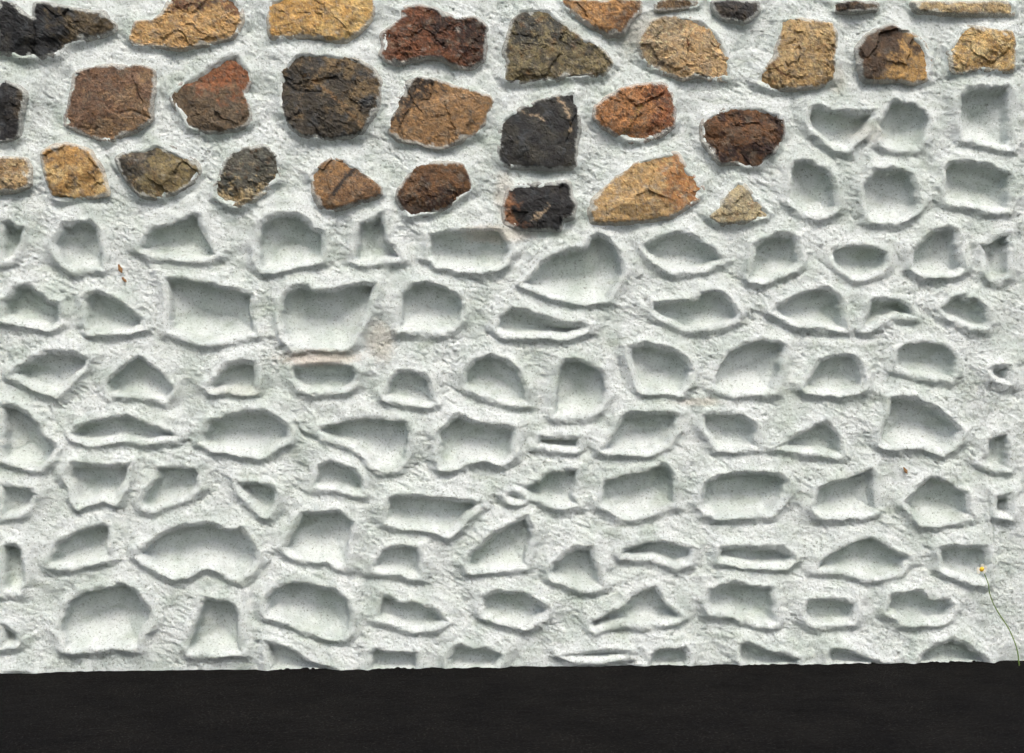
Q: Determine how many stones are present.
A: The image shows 31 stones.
